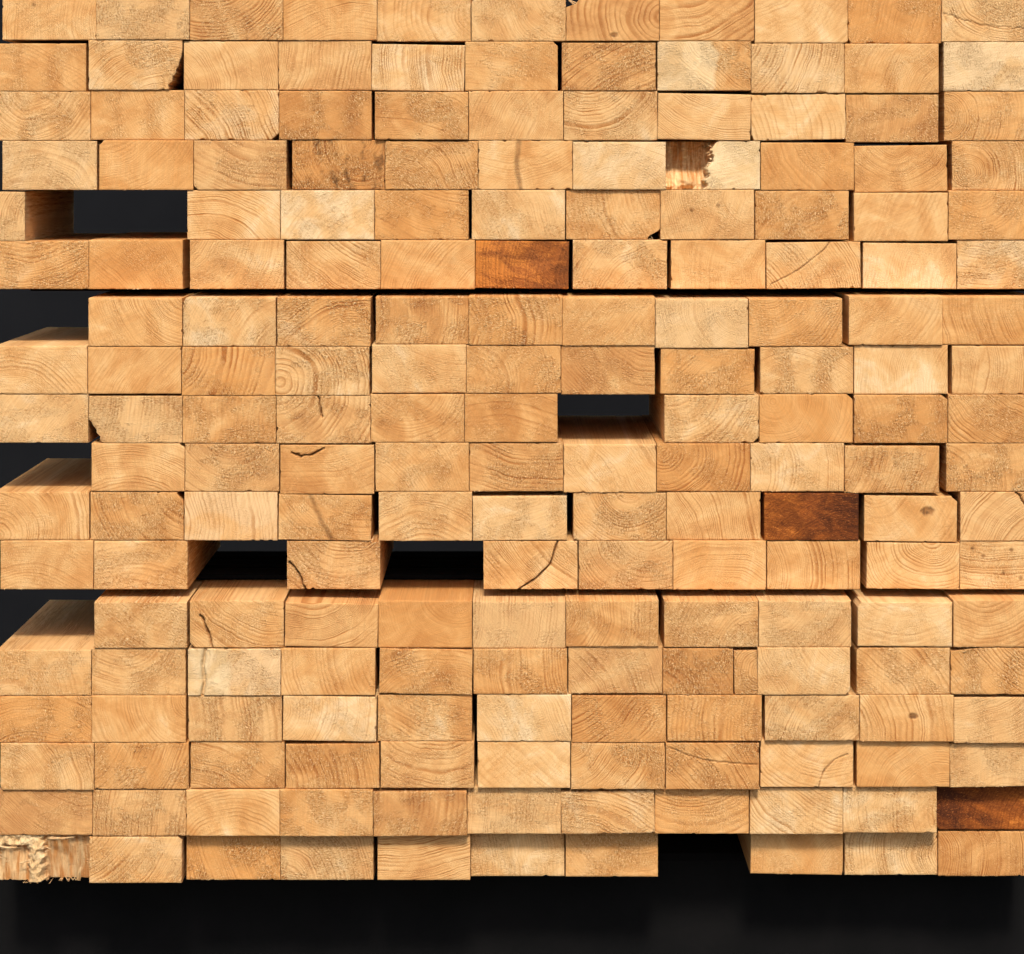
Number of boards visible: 191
